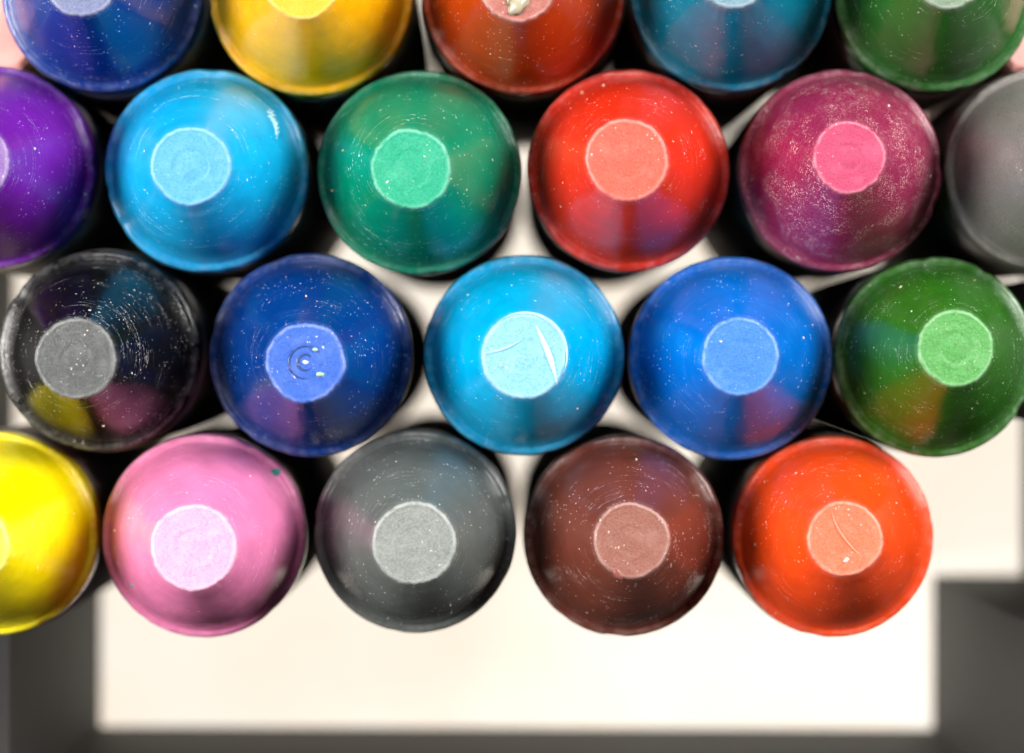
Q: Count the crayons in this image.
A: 21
